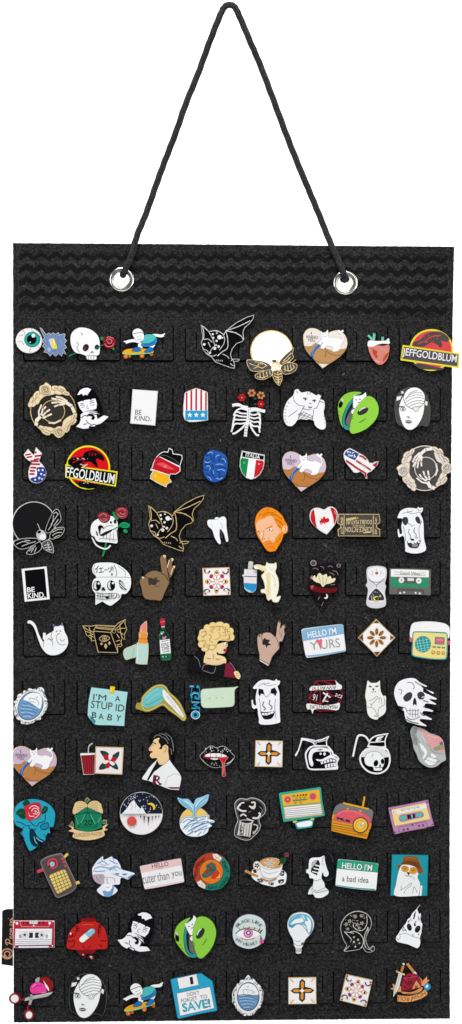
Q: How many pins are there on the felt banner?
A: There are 101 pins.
